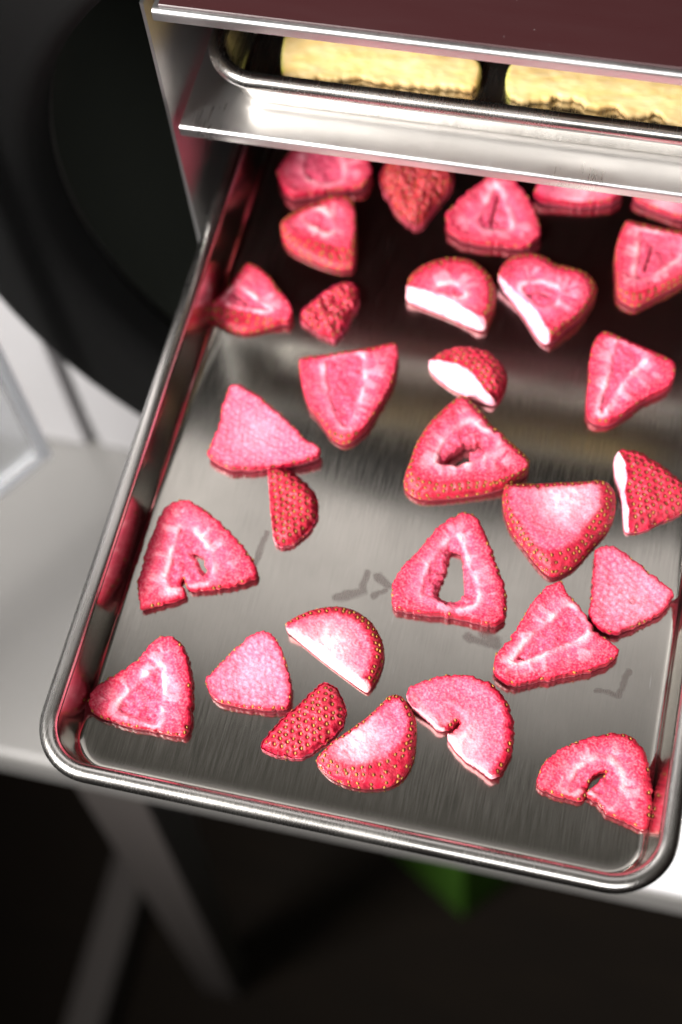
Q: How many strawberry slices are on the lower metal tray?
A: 30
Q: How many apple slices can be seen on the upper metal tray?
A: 2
